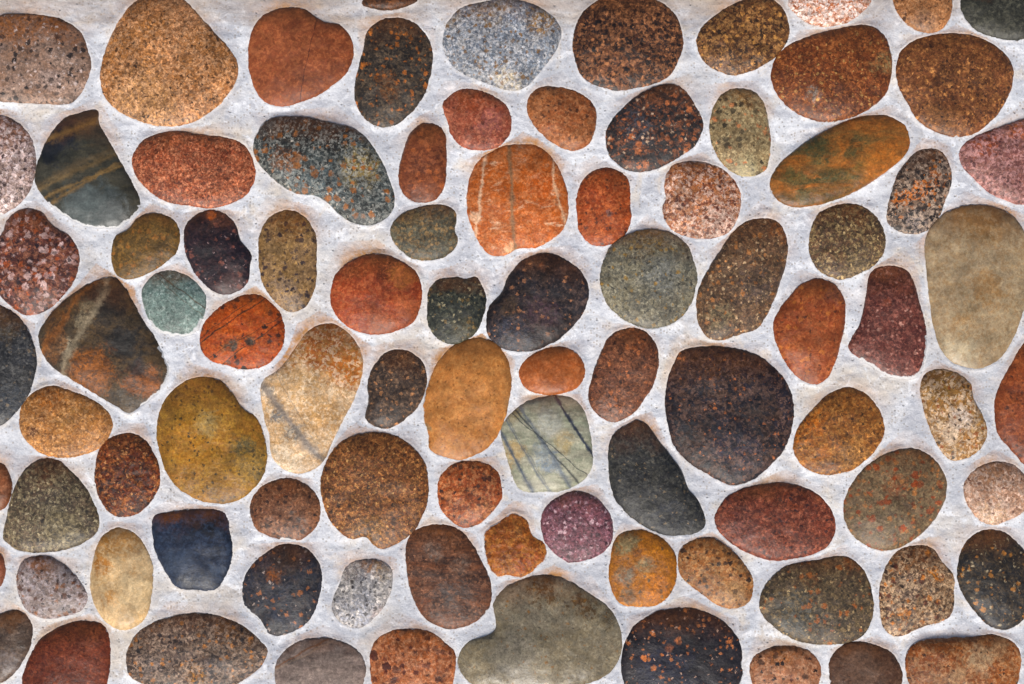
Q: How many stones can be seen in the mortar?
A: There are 92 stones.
